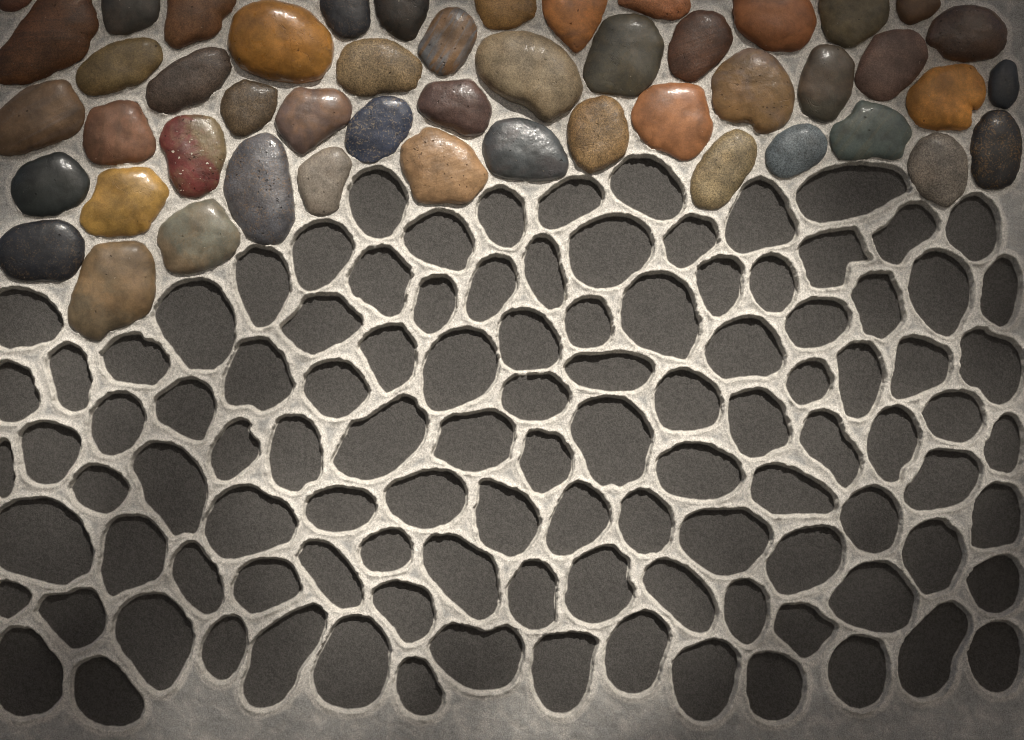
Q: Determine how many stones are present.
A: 49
